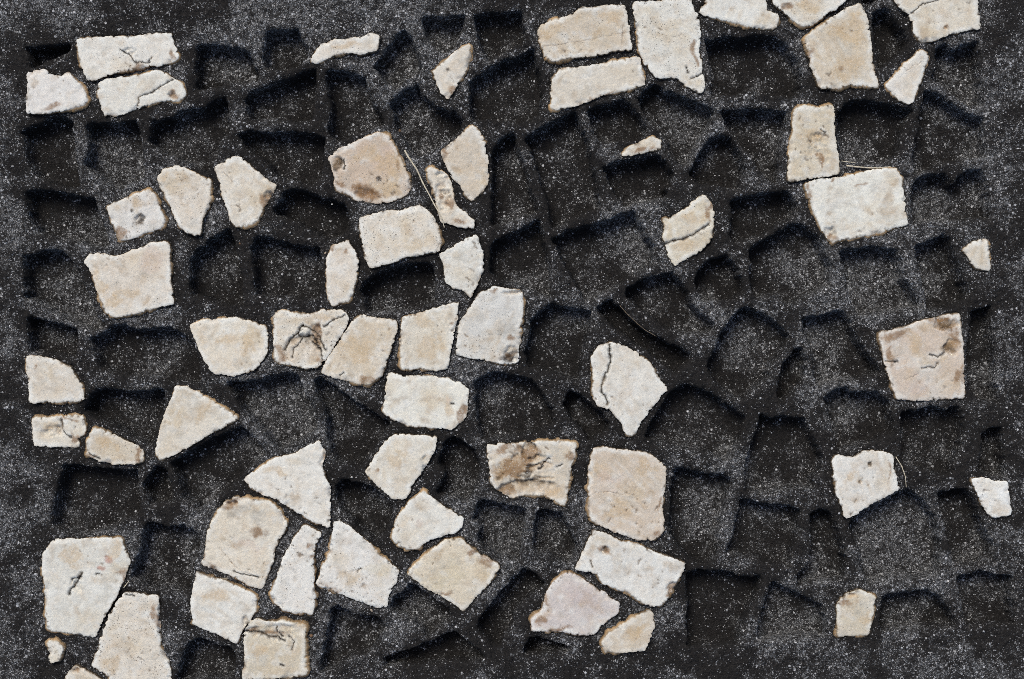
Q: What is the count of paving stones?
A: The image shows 61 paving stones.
